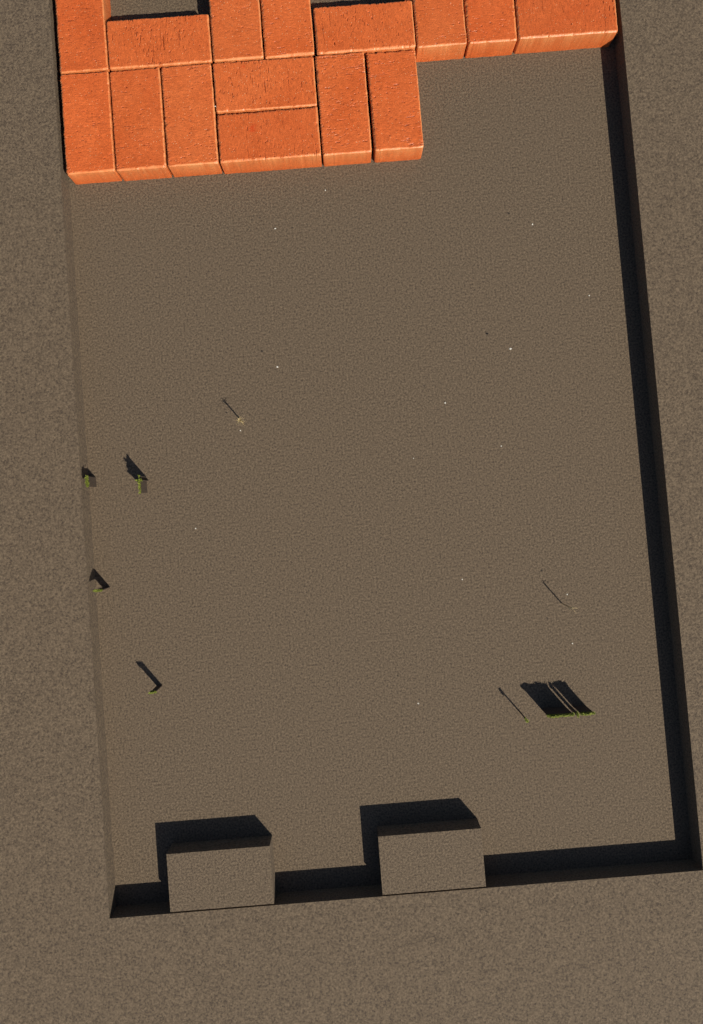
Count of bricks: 15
